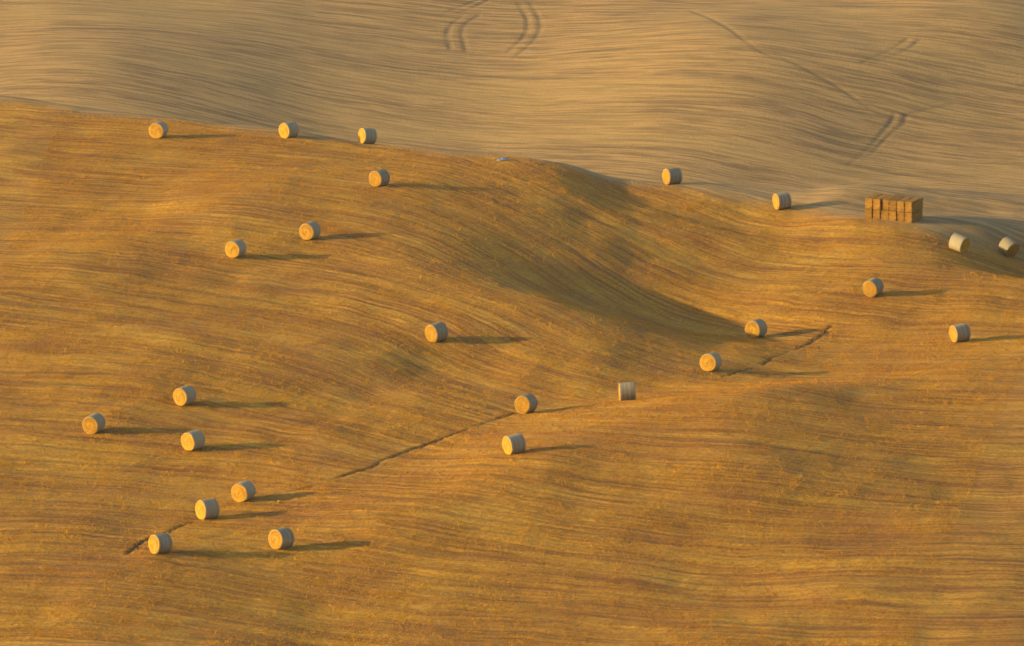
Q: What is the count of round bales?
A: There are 25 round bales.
